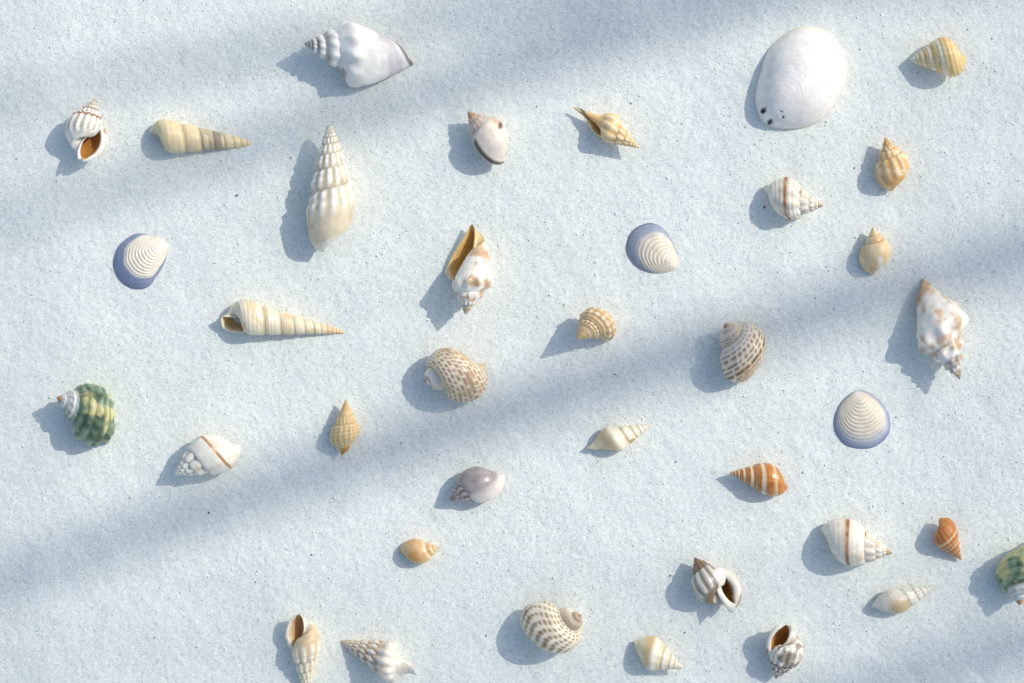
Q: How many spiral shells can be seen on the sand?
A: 33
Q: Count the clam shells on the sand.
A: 4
